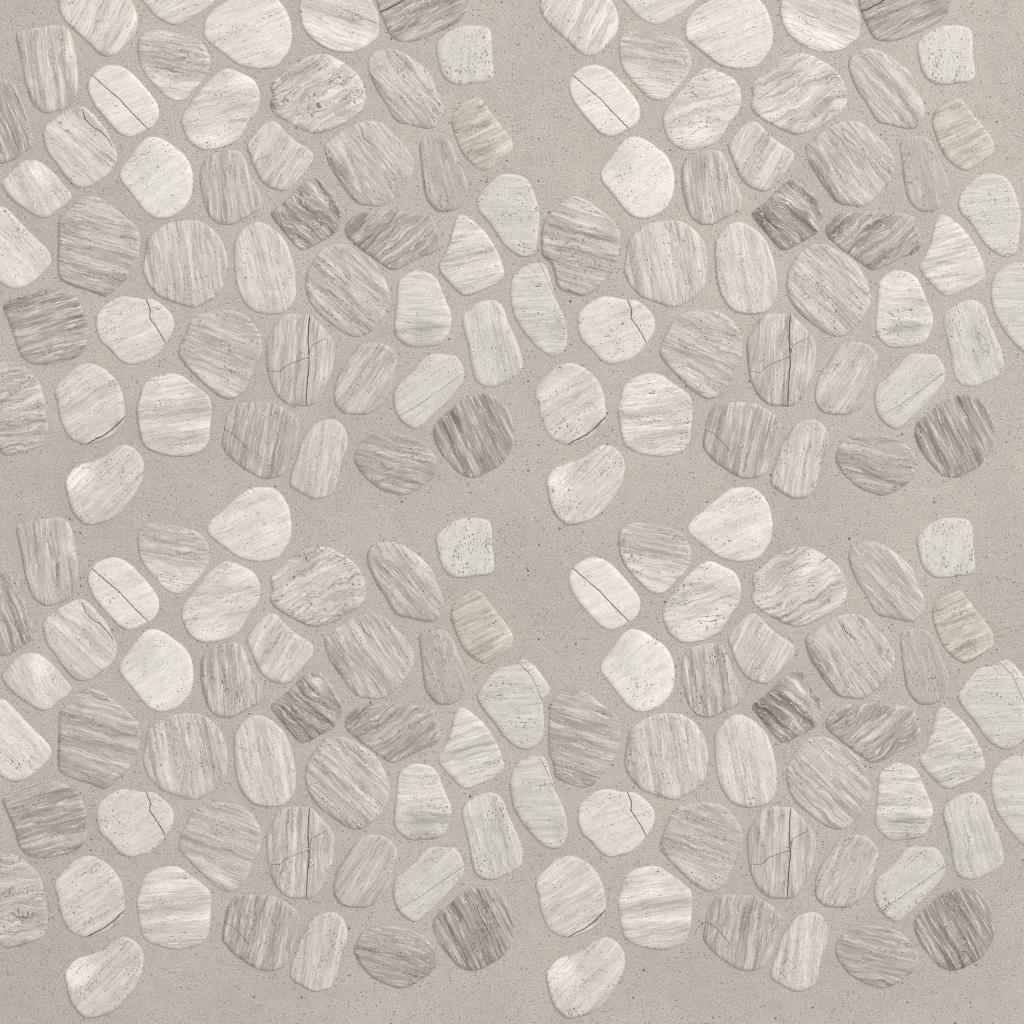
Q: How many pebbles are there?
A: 166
